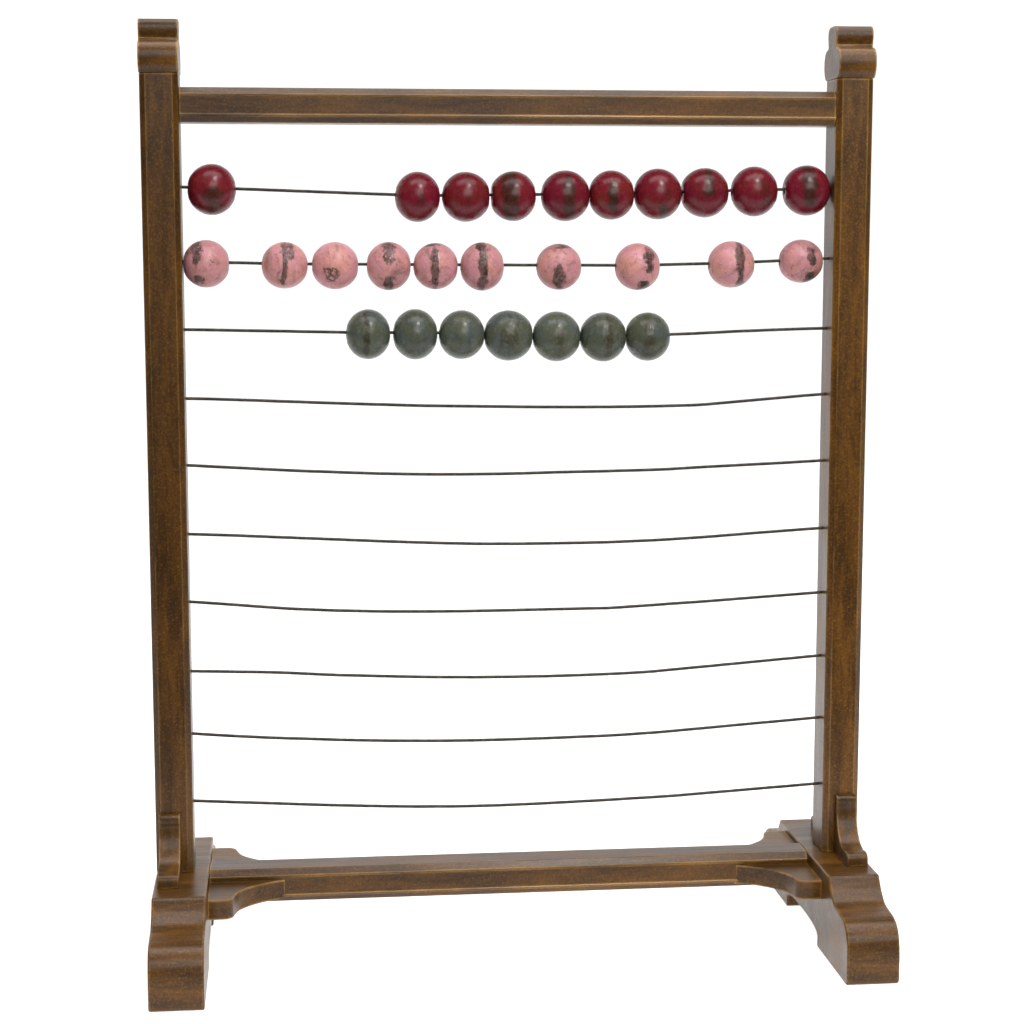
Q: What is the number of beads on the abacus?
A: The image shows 27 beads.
